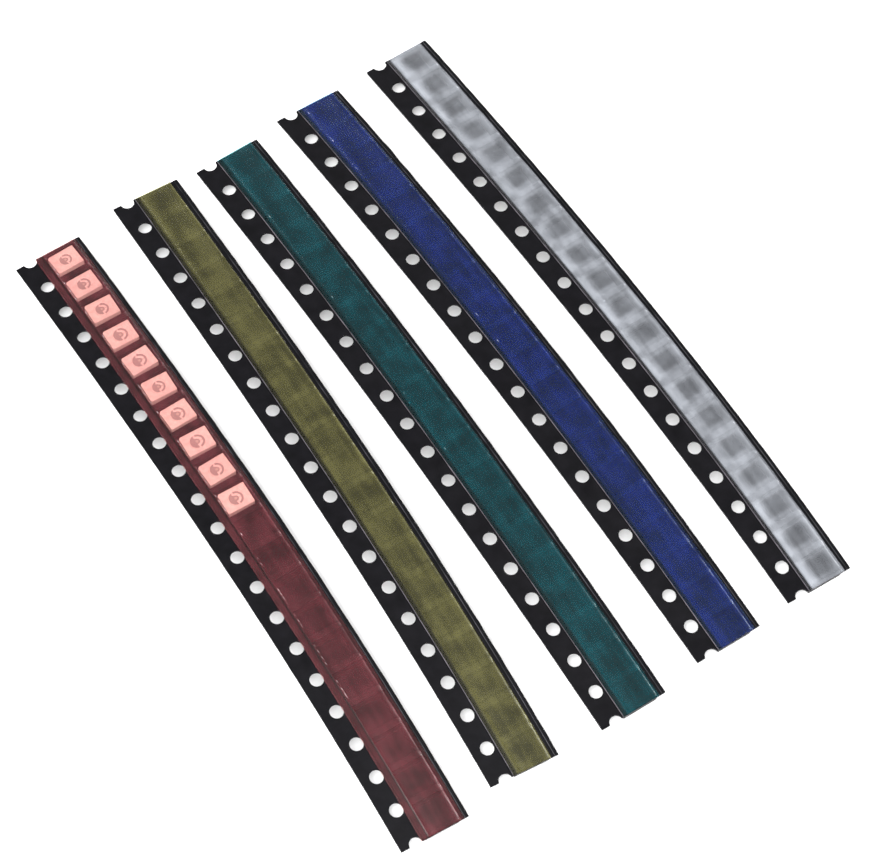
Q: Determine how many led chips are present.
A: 10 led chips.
